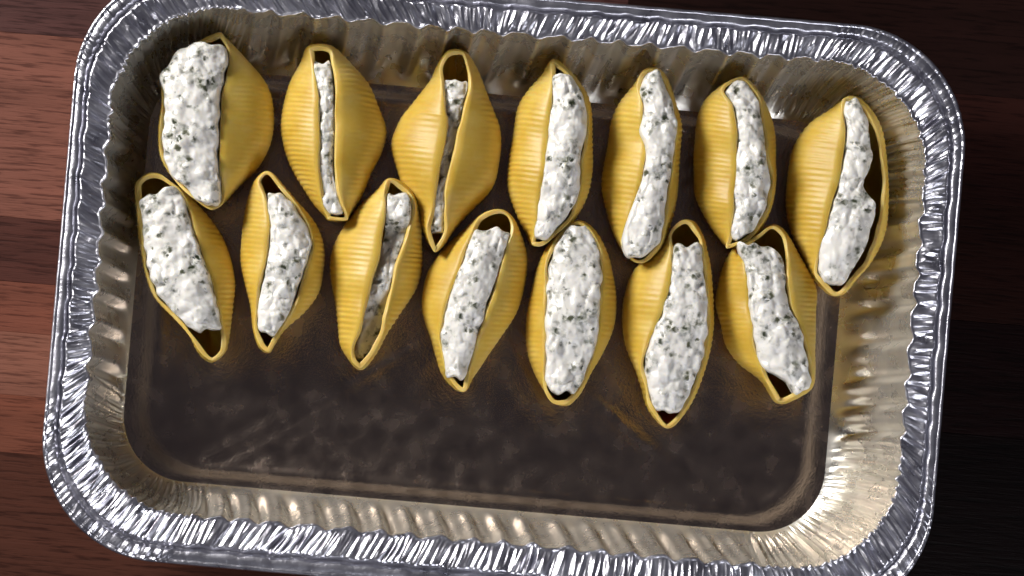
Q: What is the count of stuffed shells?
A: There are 14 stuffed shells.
